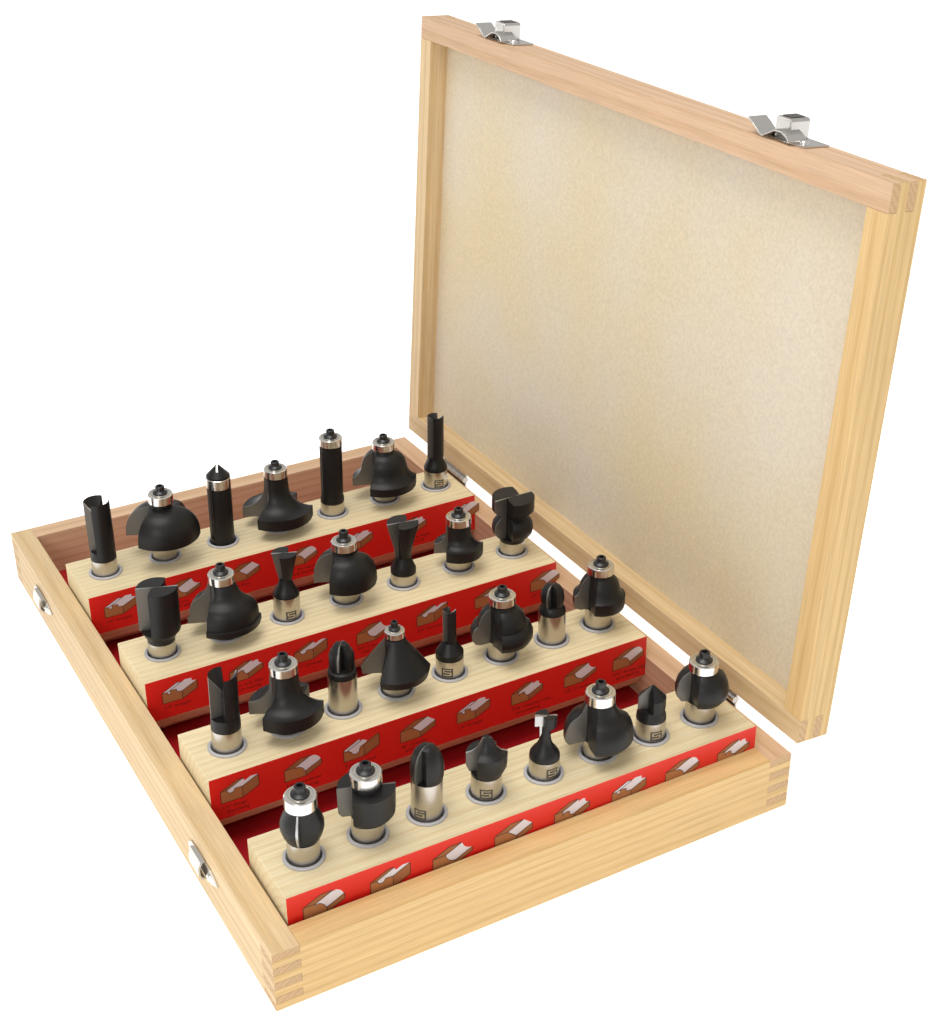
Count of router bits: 30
